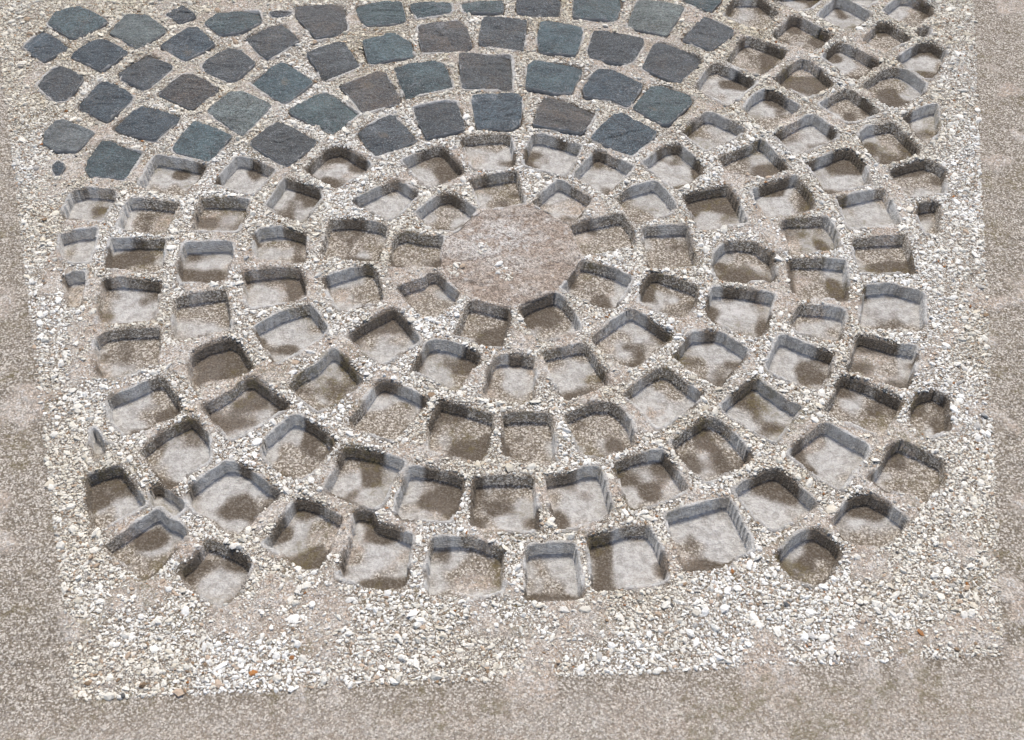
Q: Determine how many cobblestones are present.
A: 50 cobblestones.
